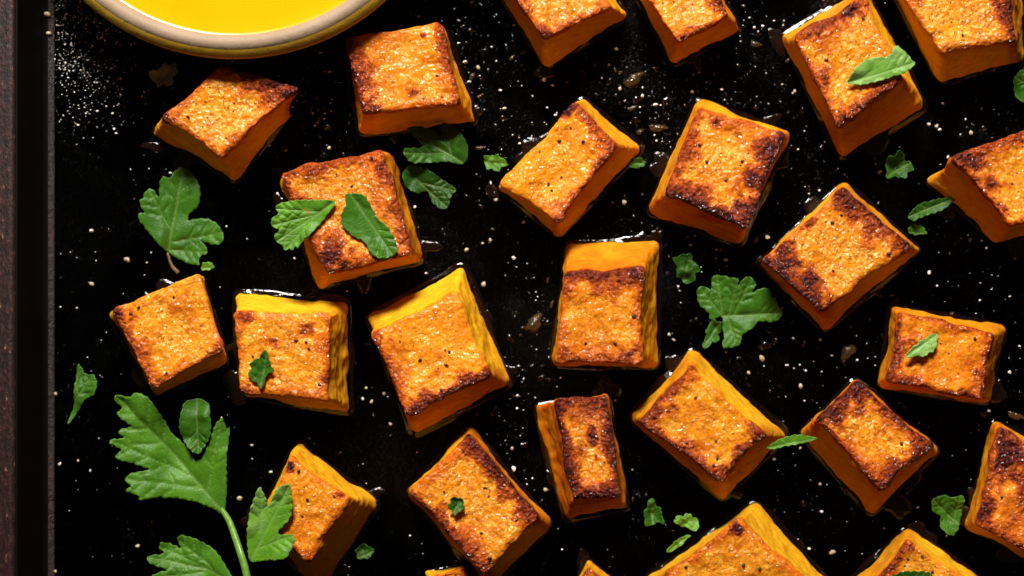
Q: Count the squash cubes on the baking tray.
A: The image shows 26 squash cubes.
